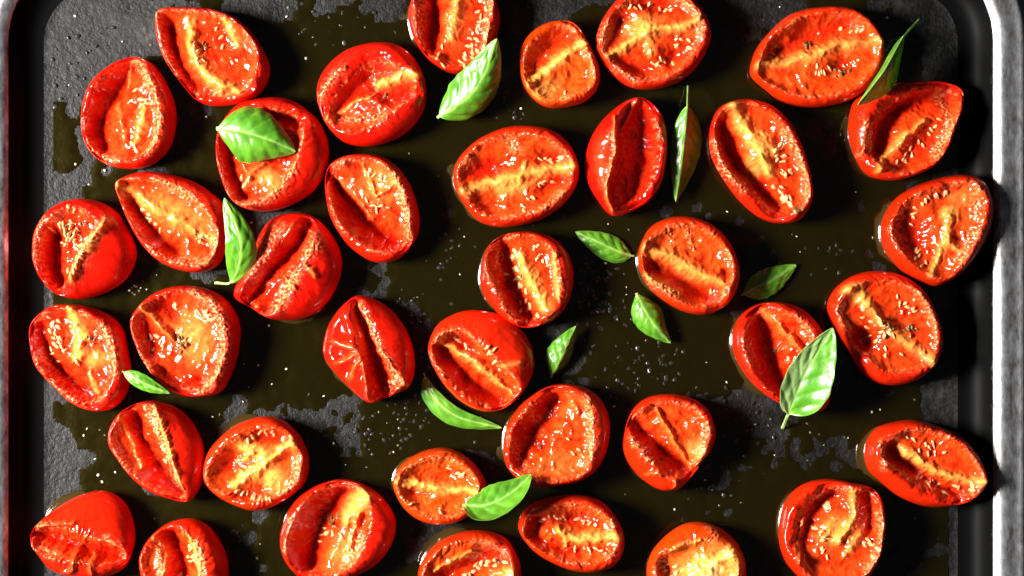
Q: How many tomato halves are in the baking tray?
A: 38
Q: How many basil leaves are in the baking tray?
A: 13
